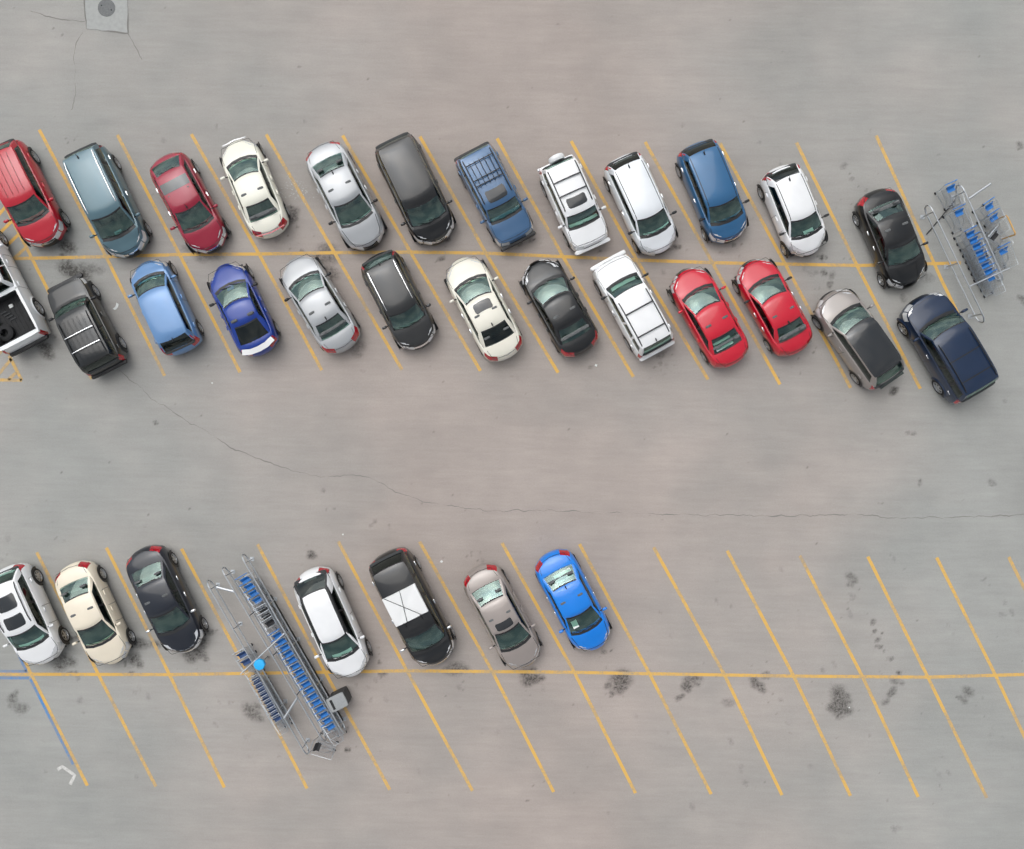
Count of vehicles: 32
